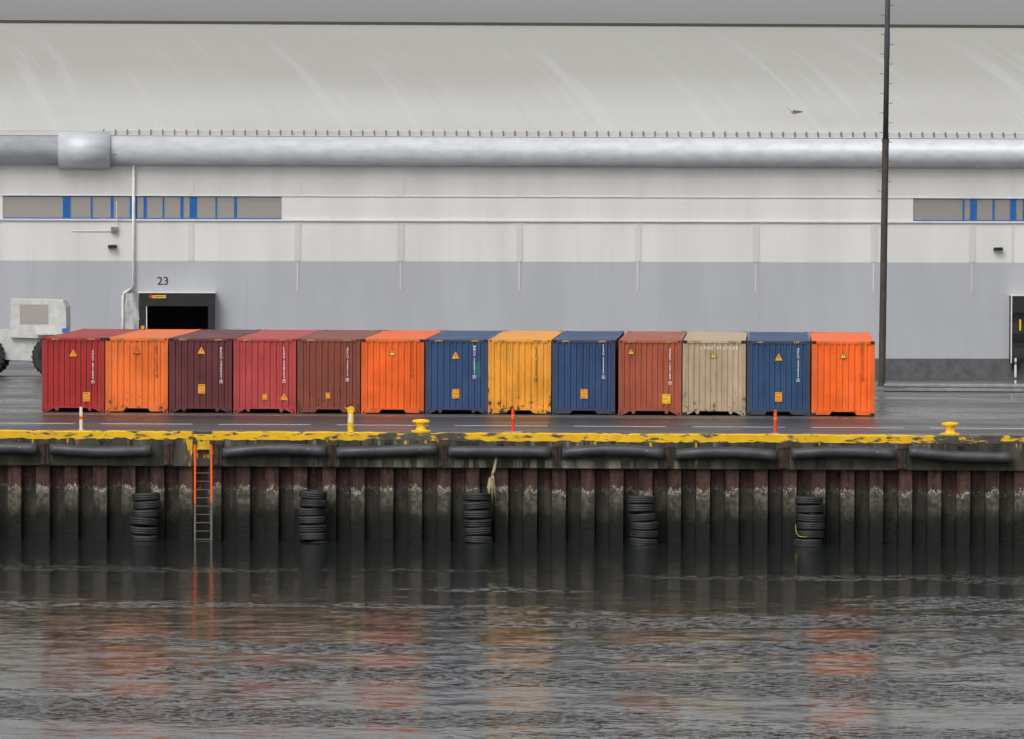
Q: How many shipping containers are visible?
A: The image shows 13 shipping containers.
